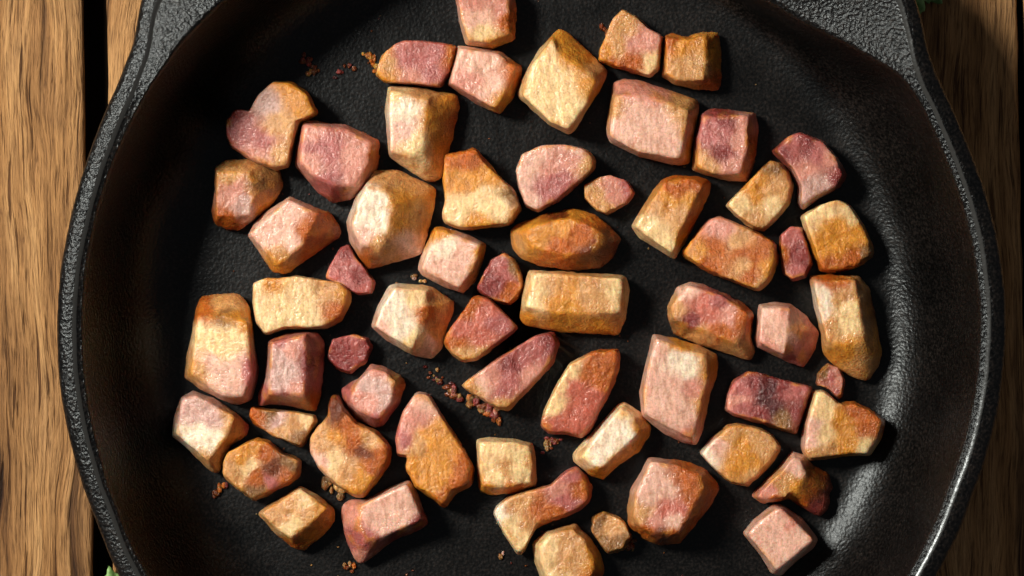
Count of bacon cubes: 60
